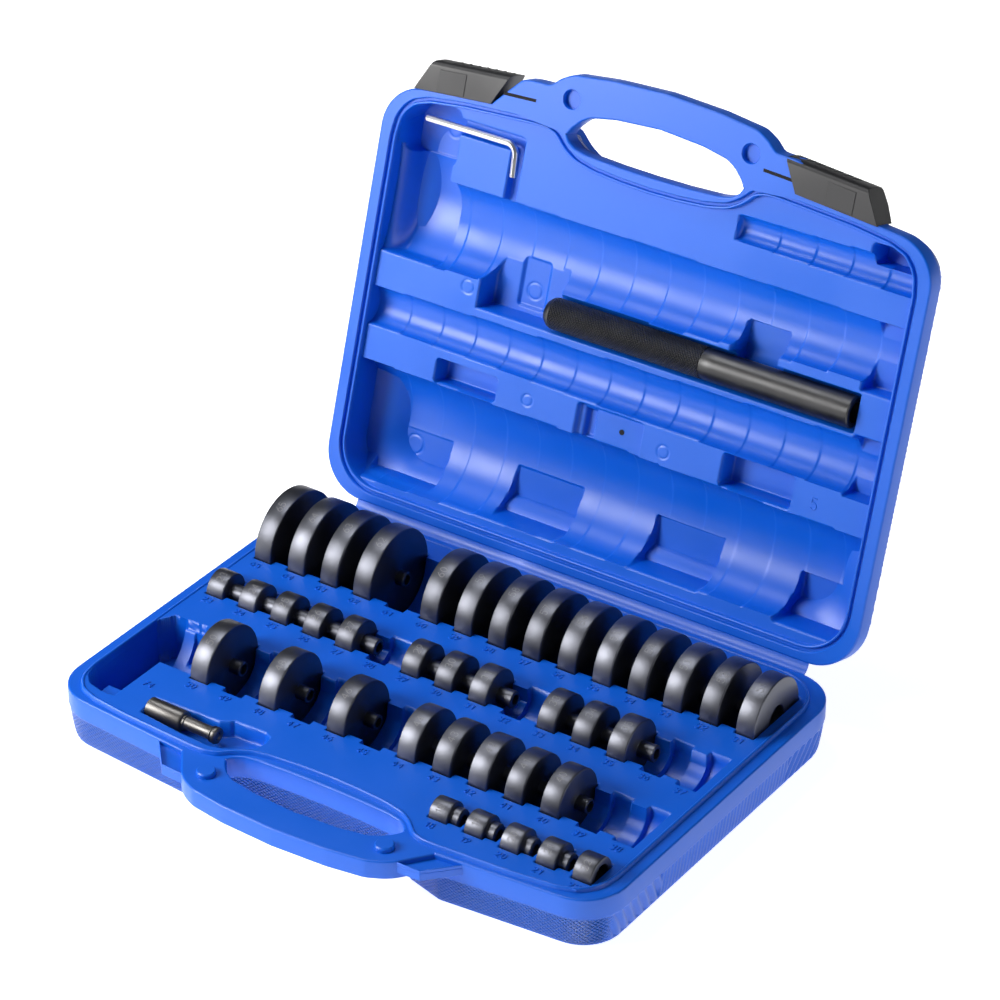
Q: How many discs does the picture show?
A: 38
